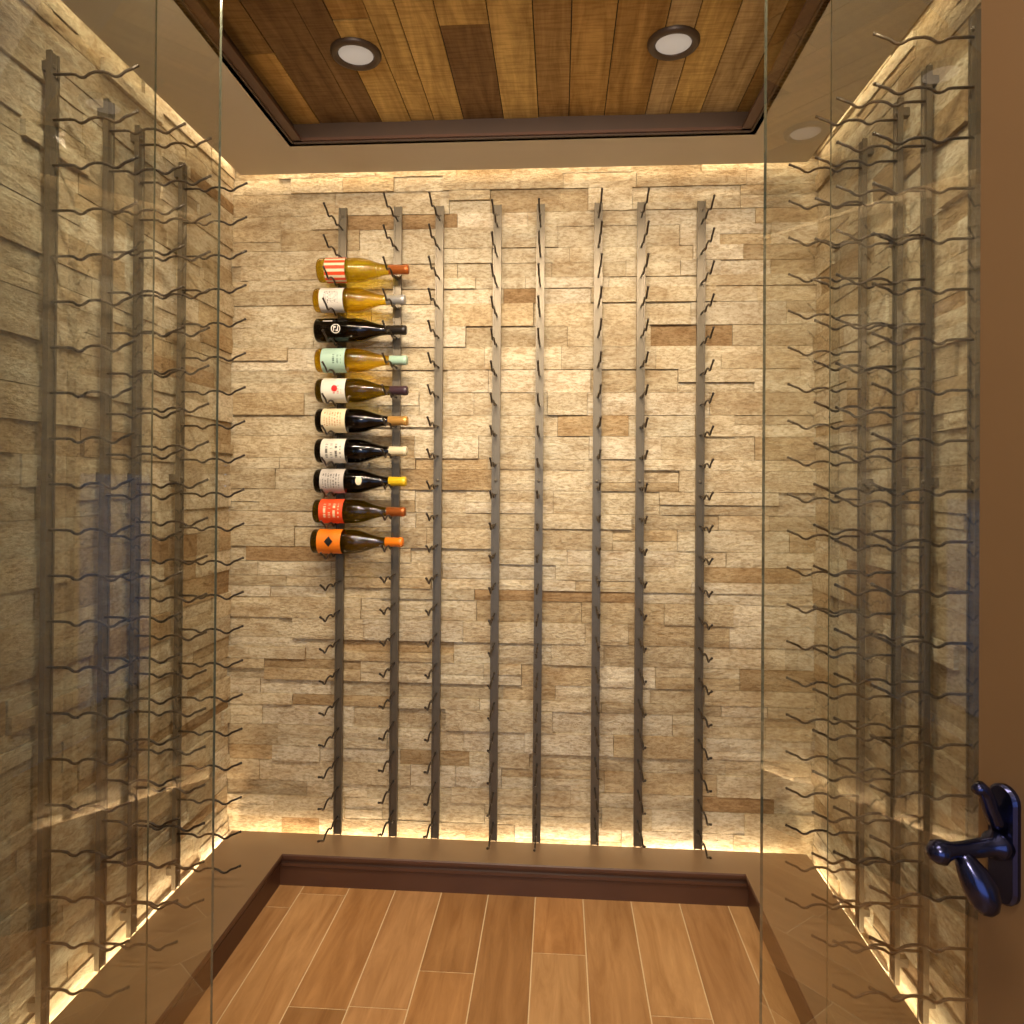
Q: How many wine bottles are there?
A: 10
